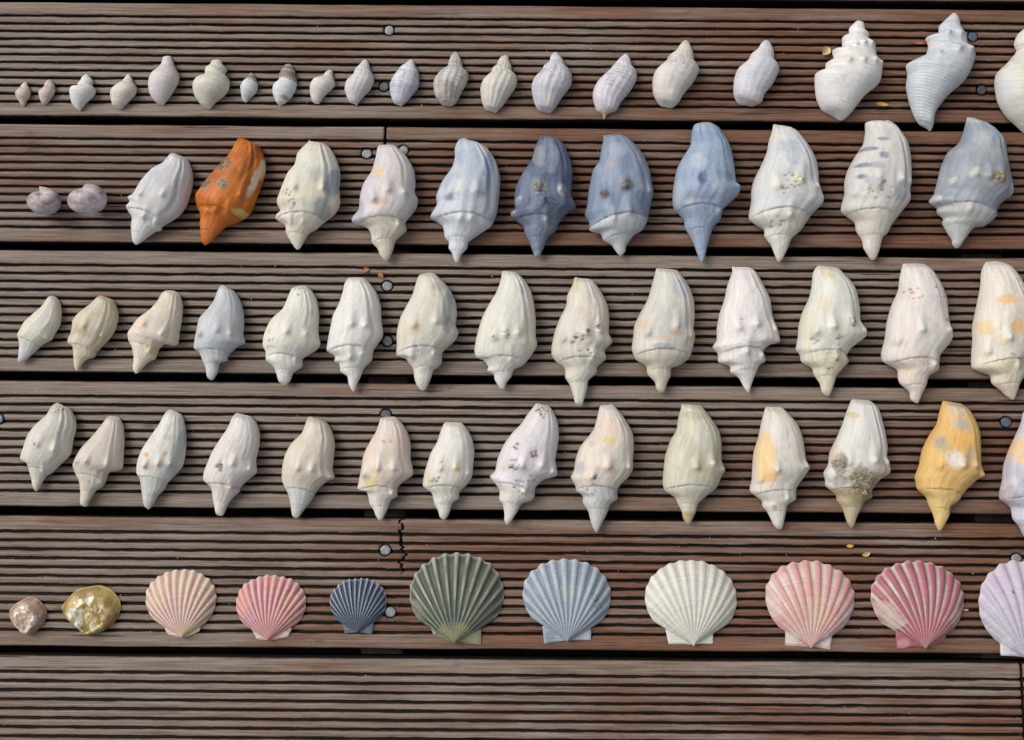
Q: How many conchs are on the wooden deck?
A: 39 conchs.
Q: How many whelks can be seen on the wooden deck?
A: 20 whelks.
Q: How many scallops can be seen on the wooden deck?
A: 9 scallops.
